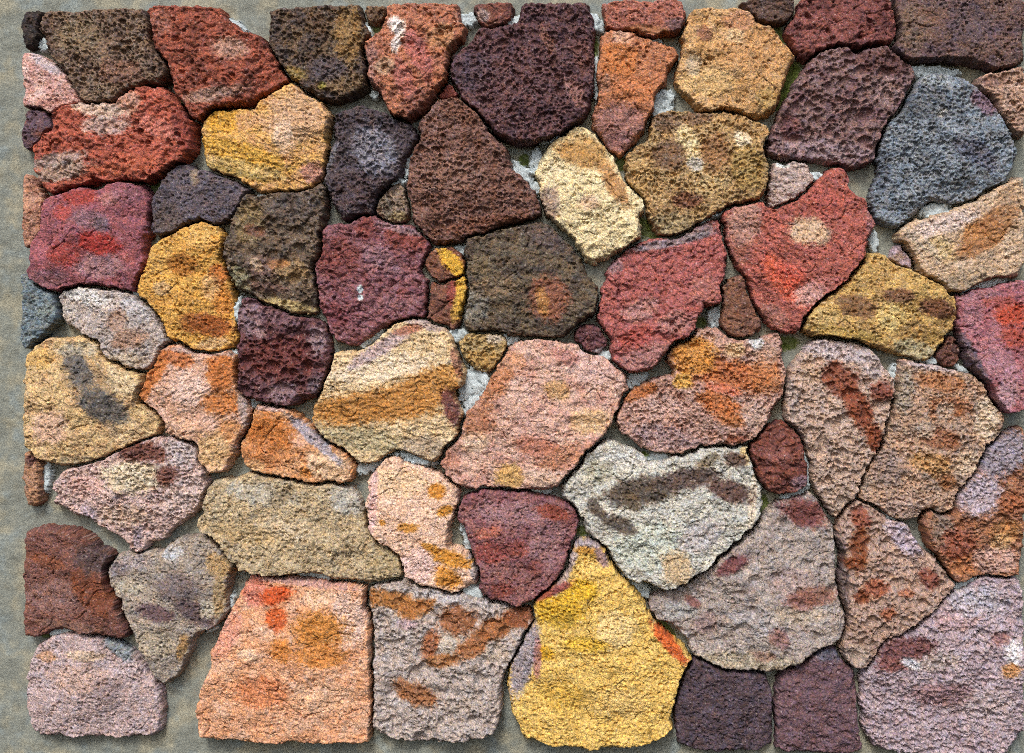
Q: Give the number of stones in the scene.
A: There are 77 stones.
